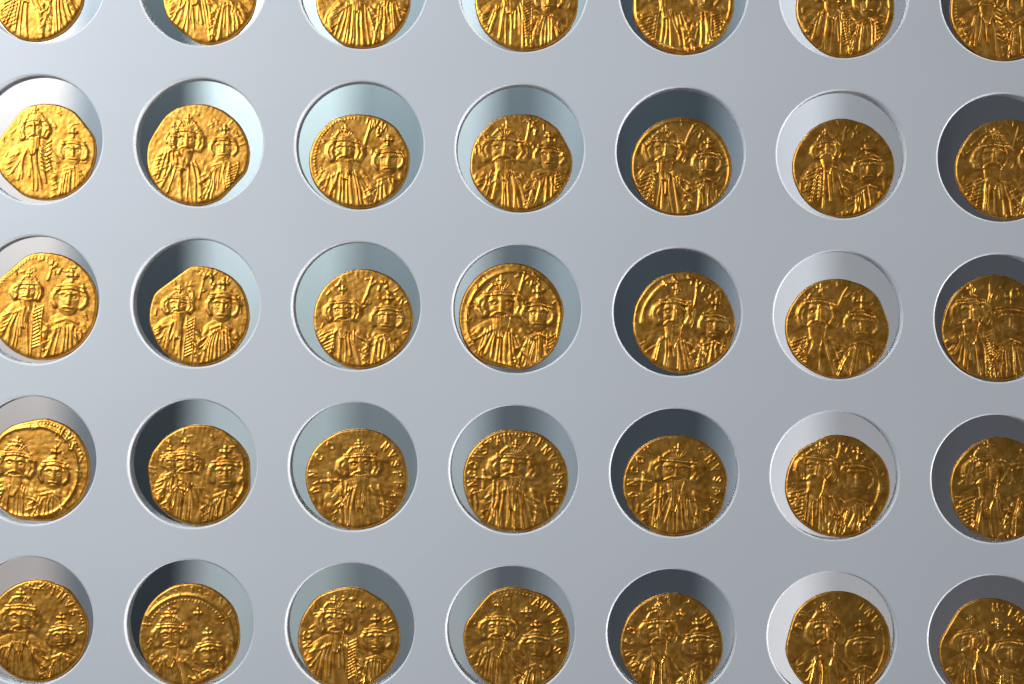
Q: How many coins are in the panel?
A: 35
